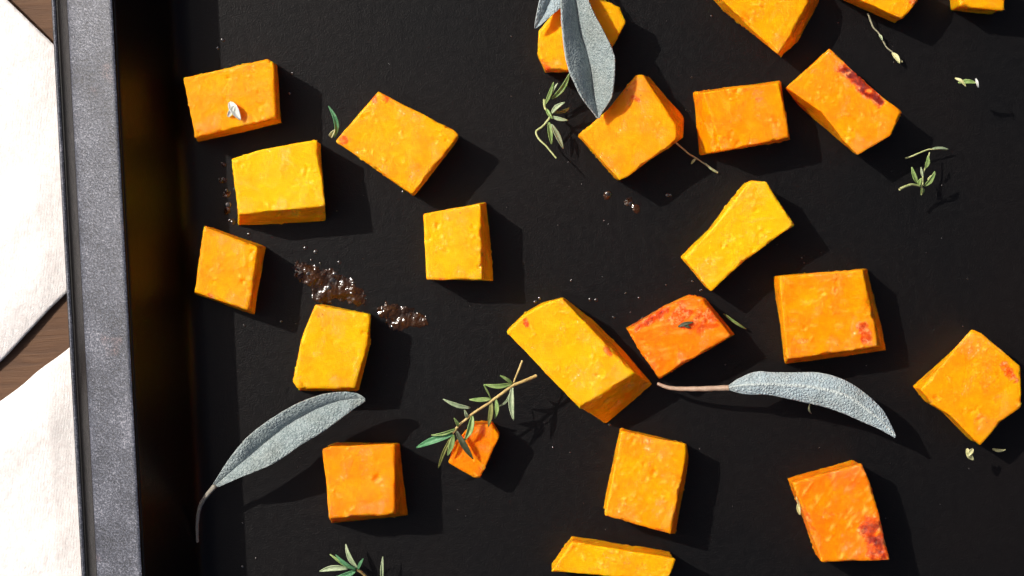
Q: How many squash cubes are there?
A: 23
